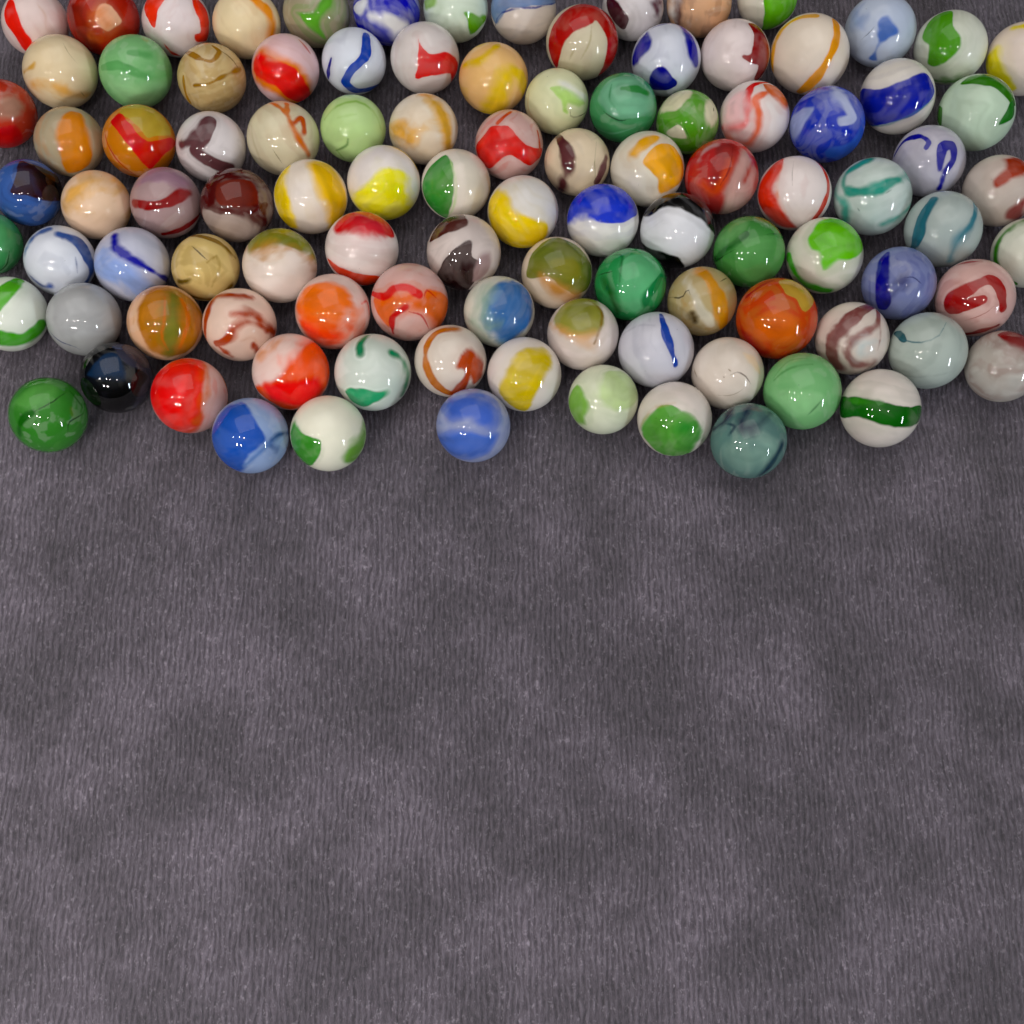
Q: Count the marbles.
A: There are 102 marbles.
